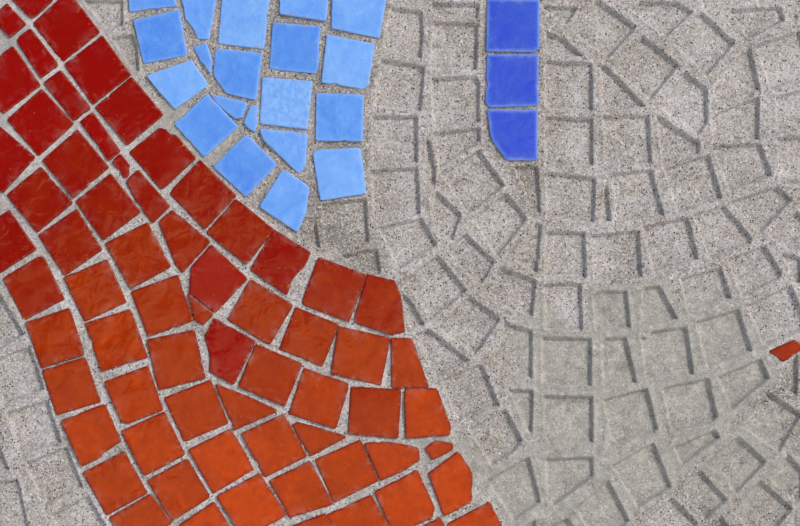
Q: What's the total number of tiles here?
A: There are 91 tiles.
